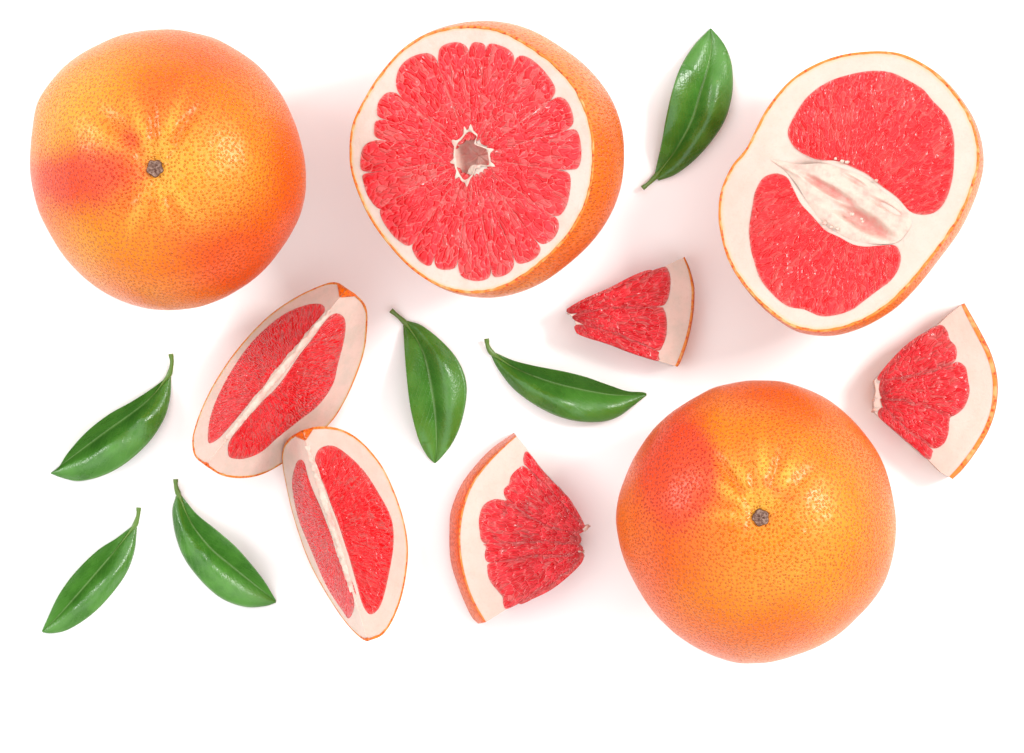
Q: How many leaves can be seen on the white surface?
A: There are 6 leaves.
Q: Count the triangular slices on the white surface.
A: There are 3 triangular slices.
